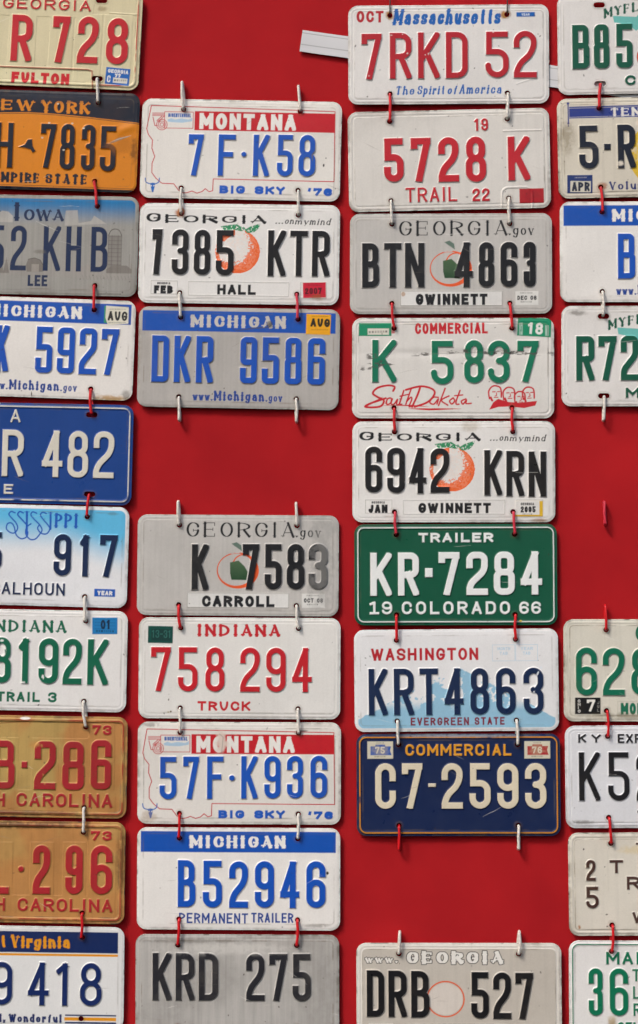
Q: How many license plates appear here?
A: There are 35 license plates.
